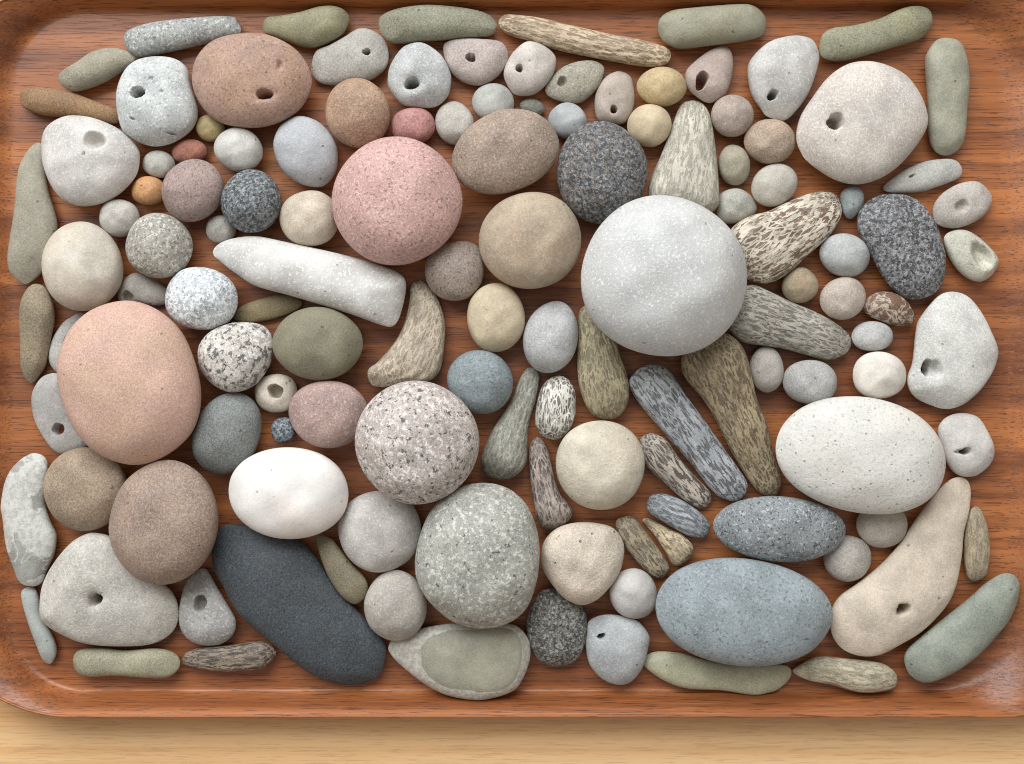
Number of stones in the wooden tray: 131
